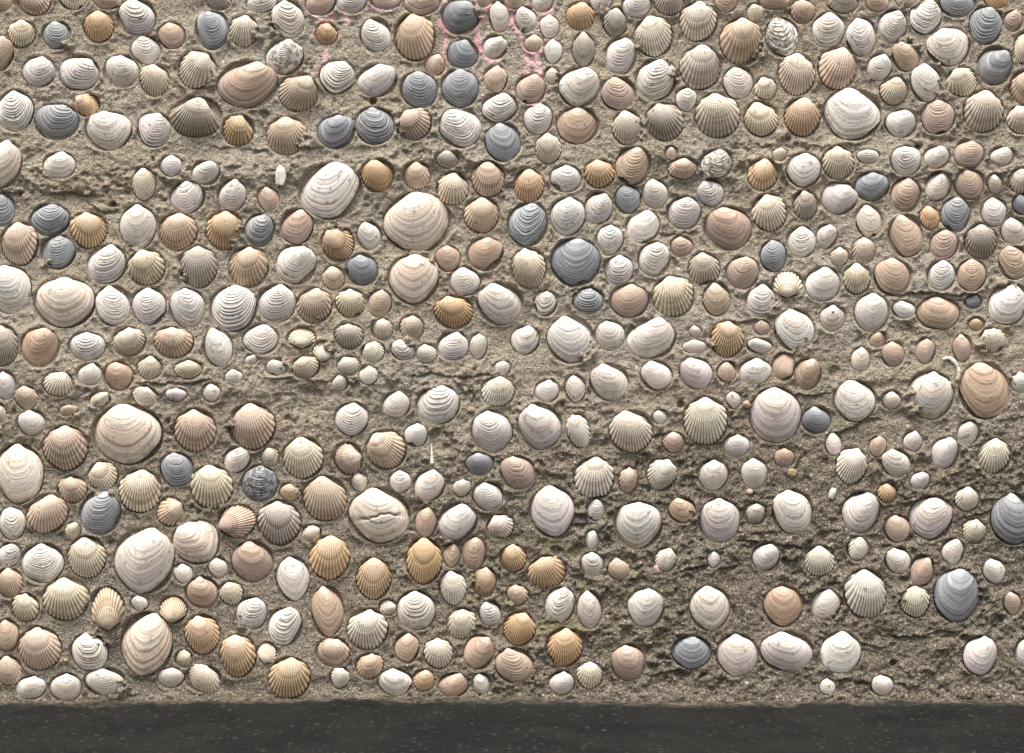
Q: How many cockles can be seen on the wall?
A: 190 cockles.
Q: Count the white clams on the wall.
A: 200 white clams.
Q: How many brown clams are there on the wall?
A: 70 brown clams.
